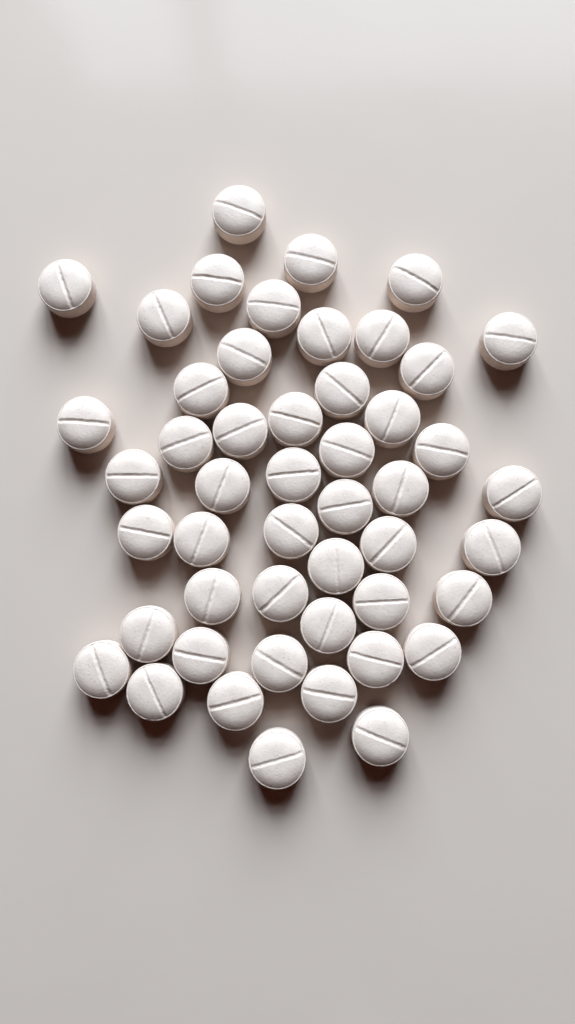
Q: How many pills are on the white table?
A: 49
